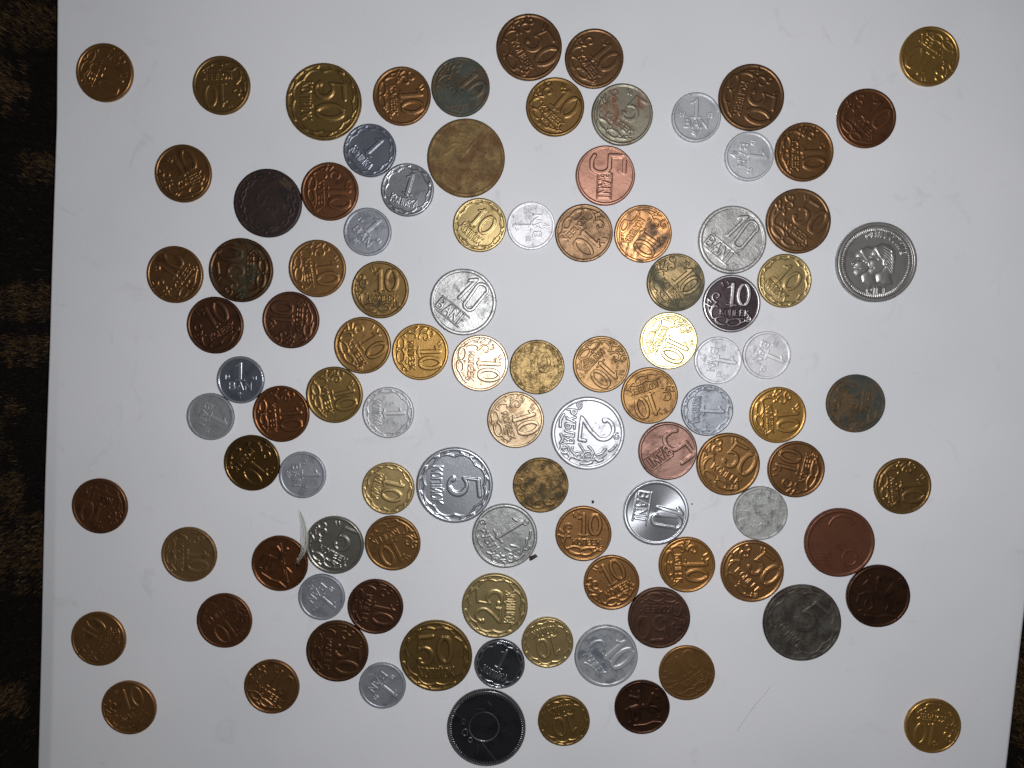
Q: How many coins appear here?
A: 102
